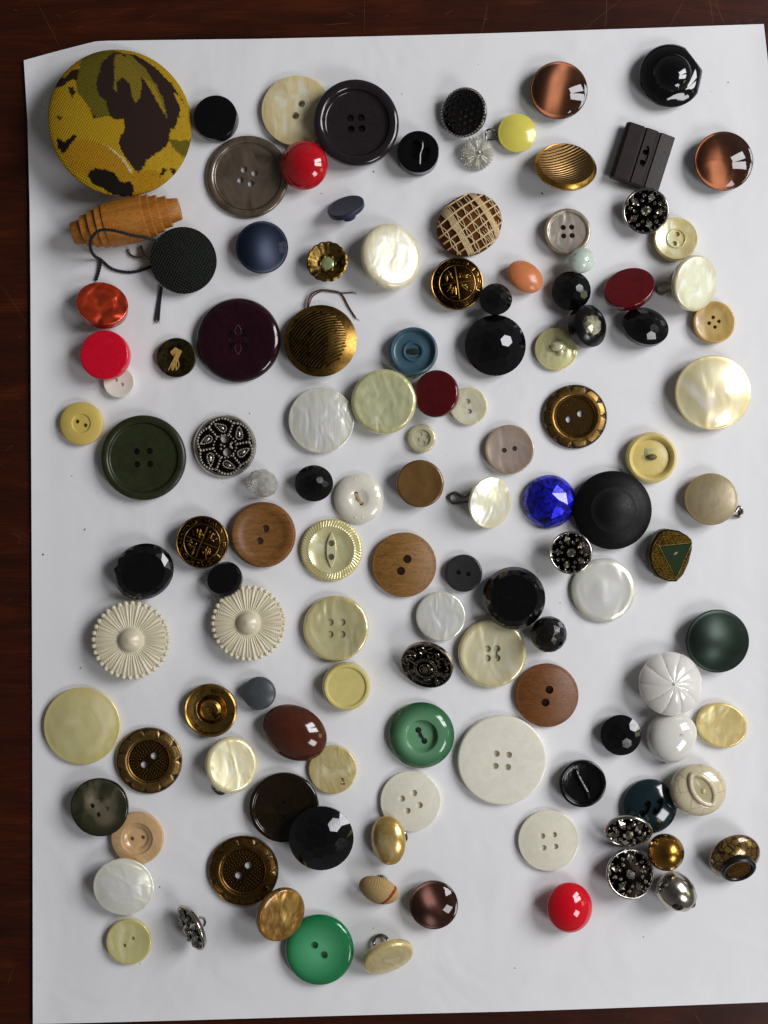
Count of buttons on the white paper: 123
